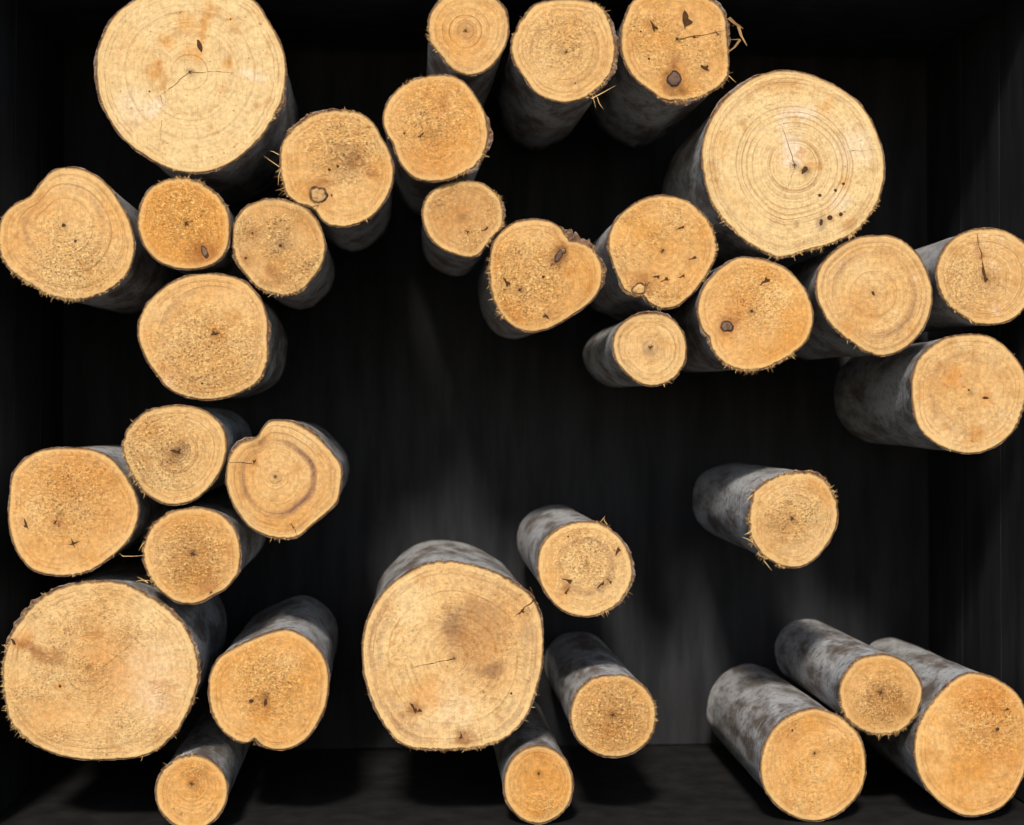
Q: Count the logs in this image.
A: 34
